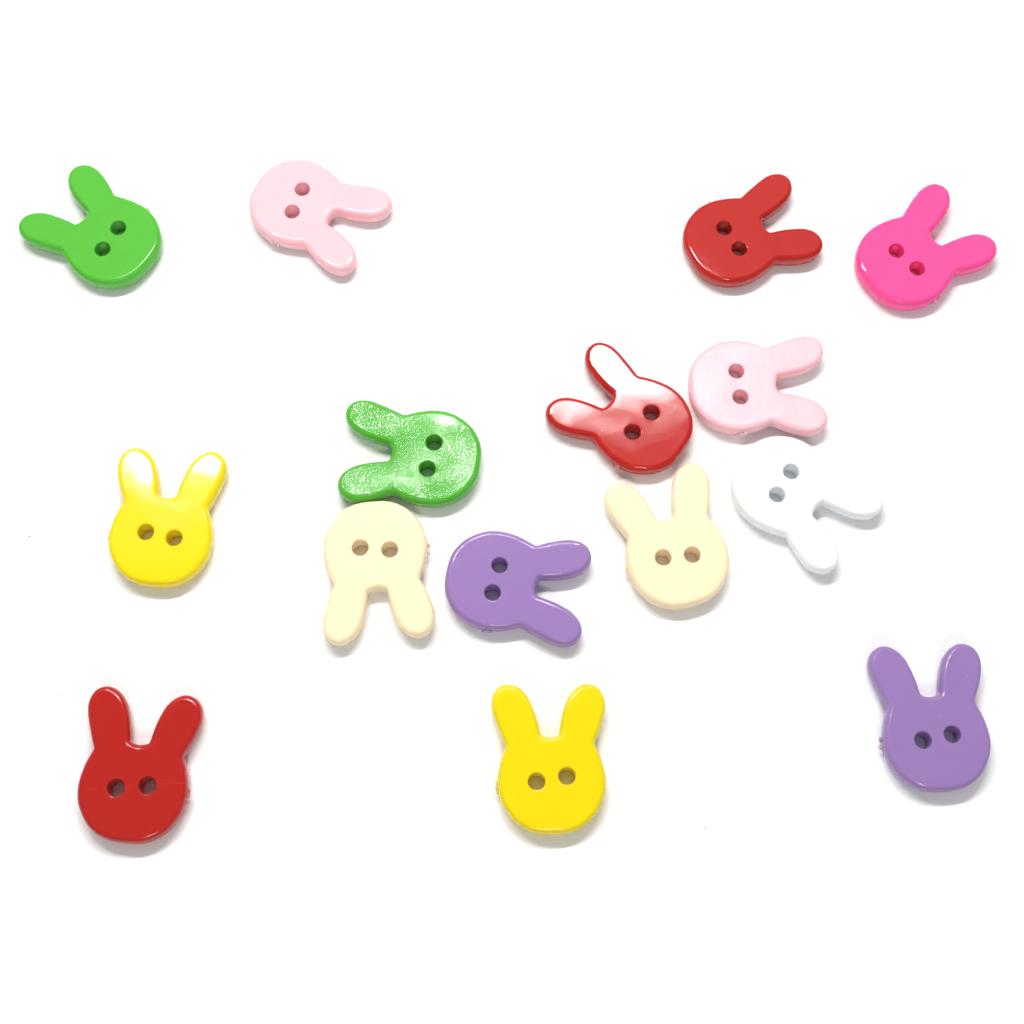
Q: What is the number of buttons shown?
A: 15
